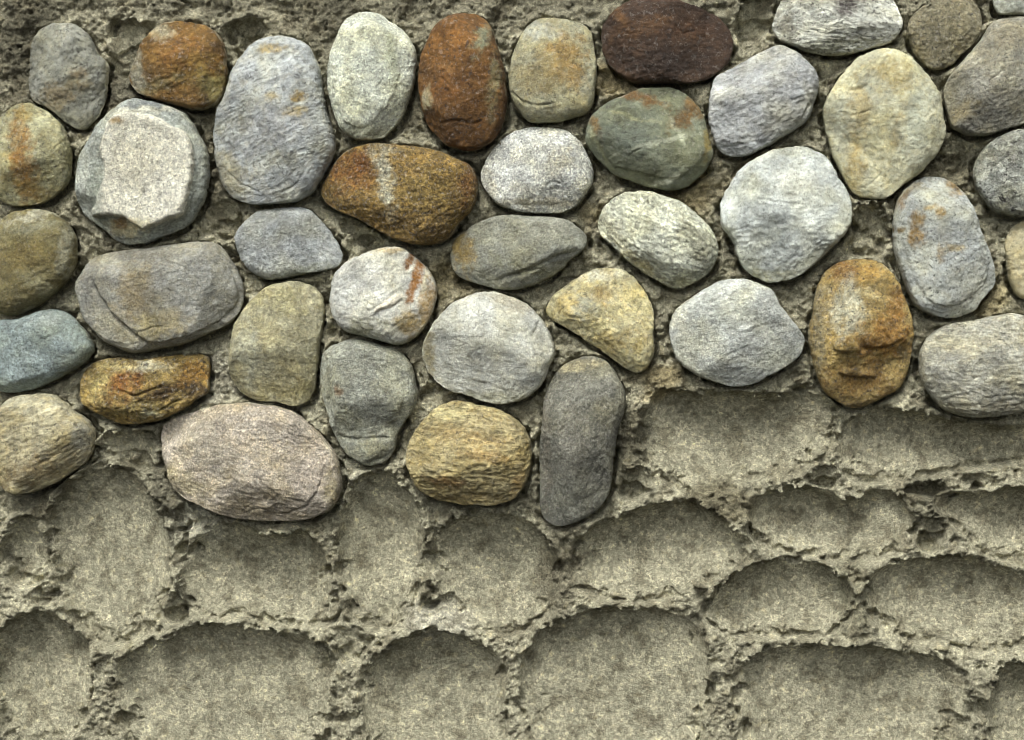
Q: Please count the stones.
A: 41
